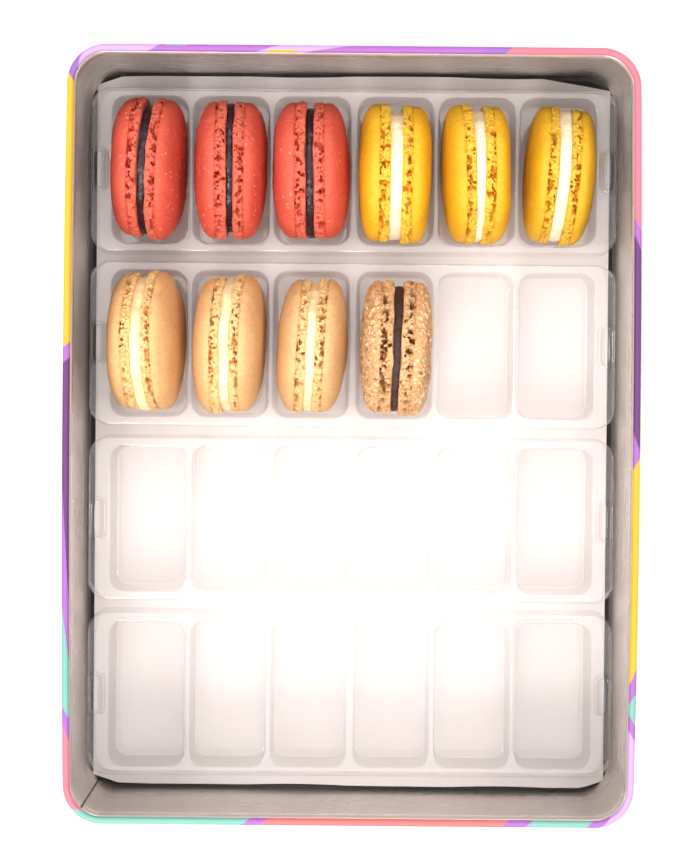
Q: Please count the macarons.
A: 10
